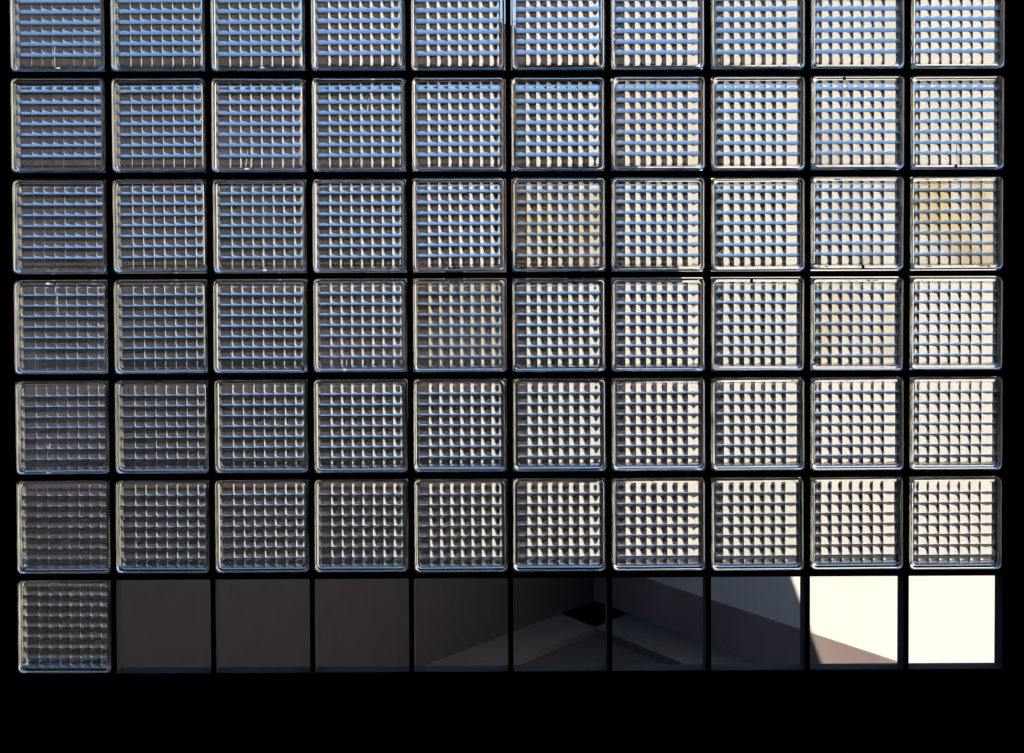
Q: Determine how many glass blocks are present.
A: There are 61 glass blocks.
